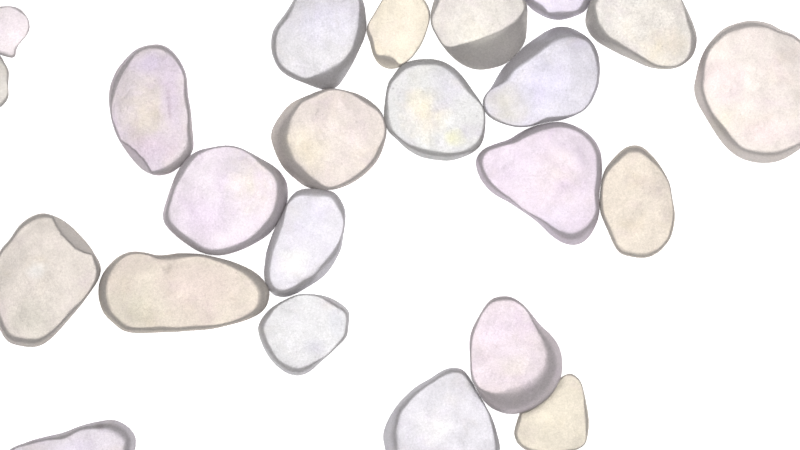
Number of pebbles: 23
